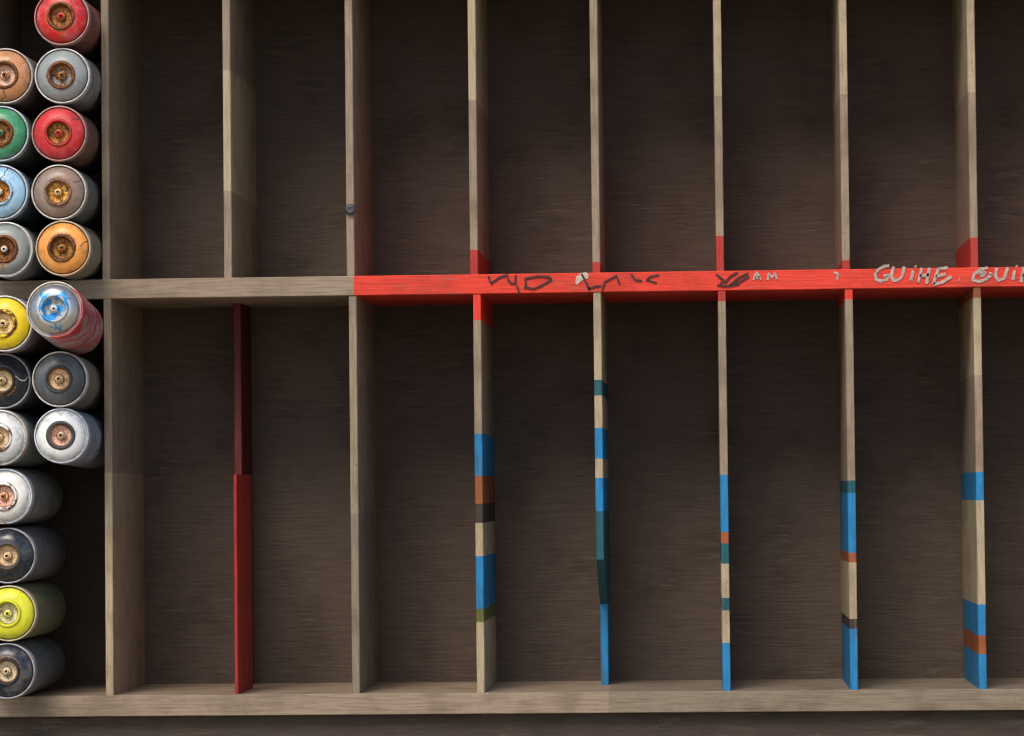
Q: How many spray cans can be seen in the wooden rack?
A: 19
